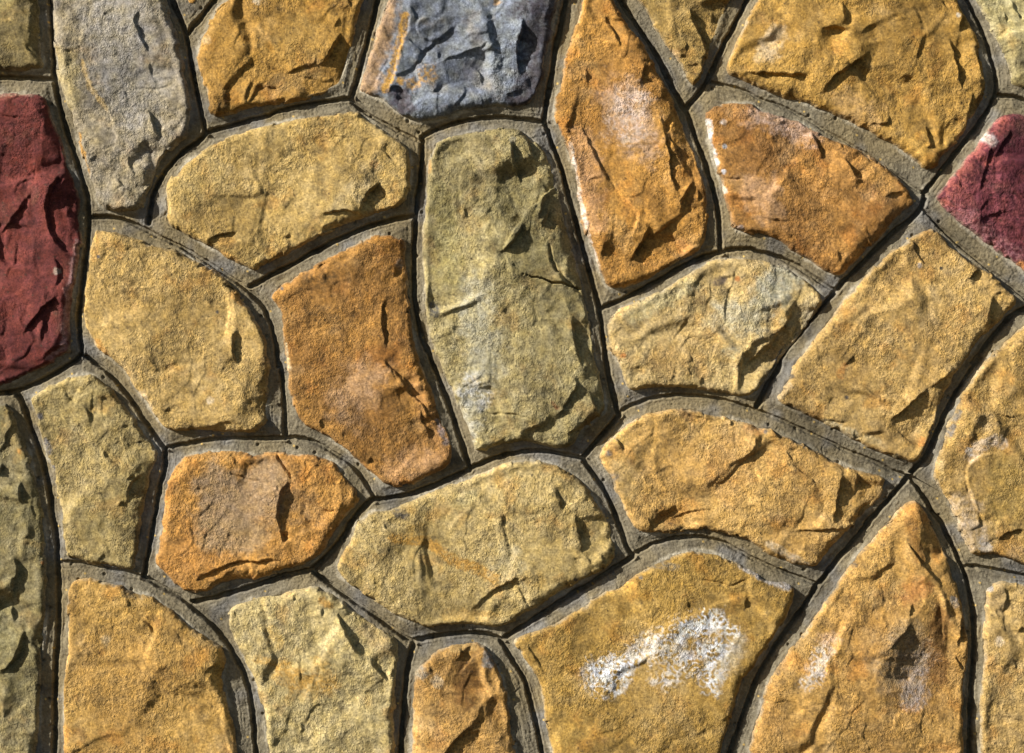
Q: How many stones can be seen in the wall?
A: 29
